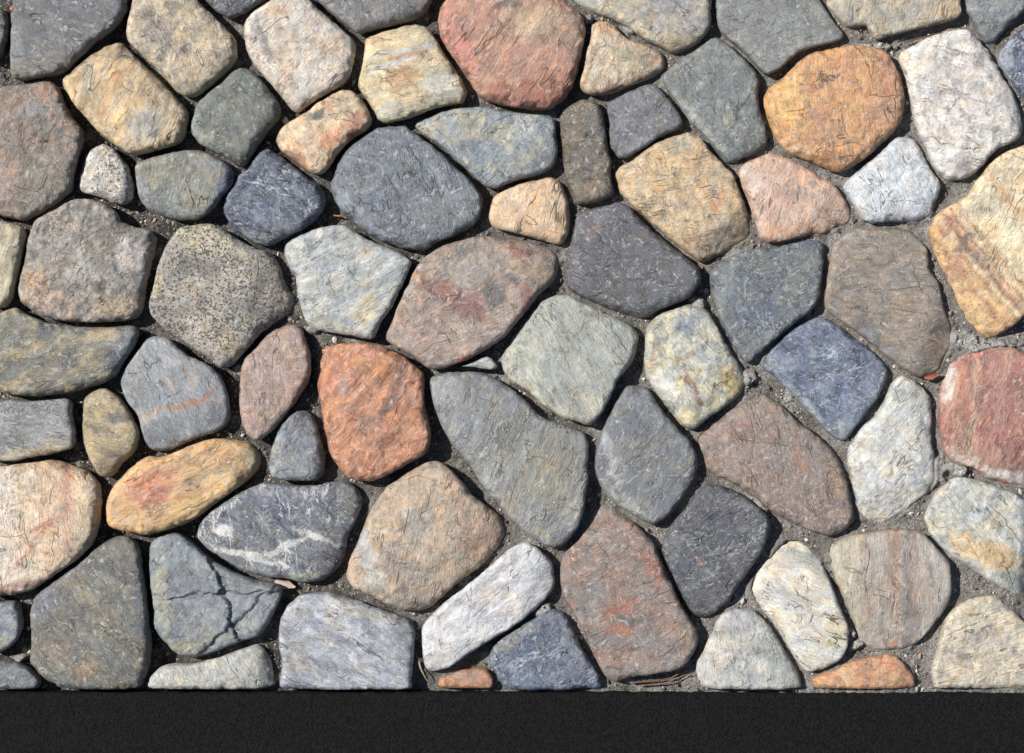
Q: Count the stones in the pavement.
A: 78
